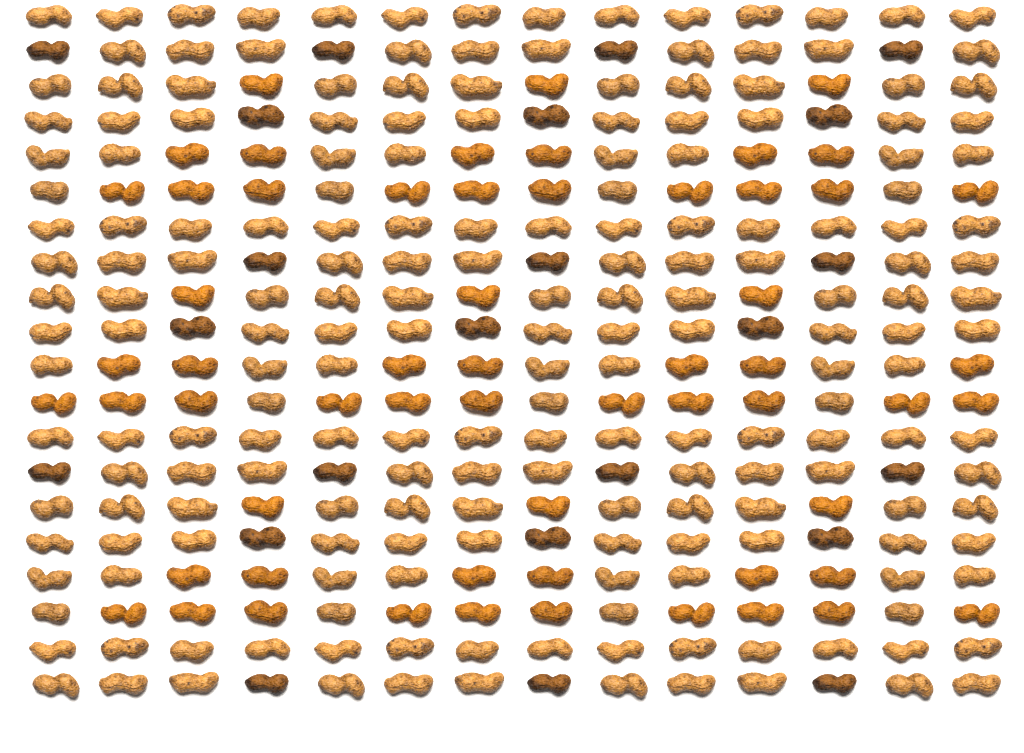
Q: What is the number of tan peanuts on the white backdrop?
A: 198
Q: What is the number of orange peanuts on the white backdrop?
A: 59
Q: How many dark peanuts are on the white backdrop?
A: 23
